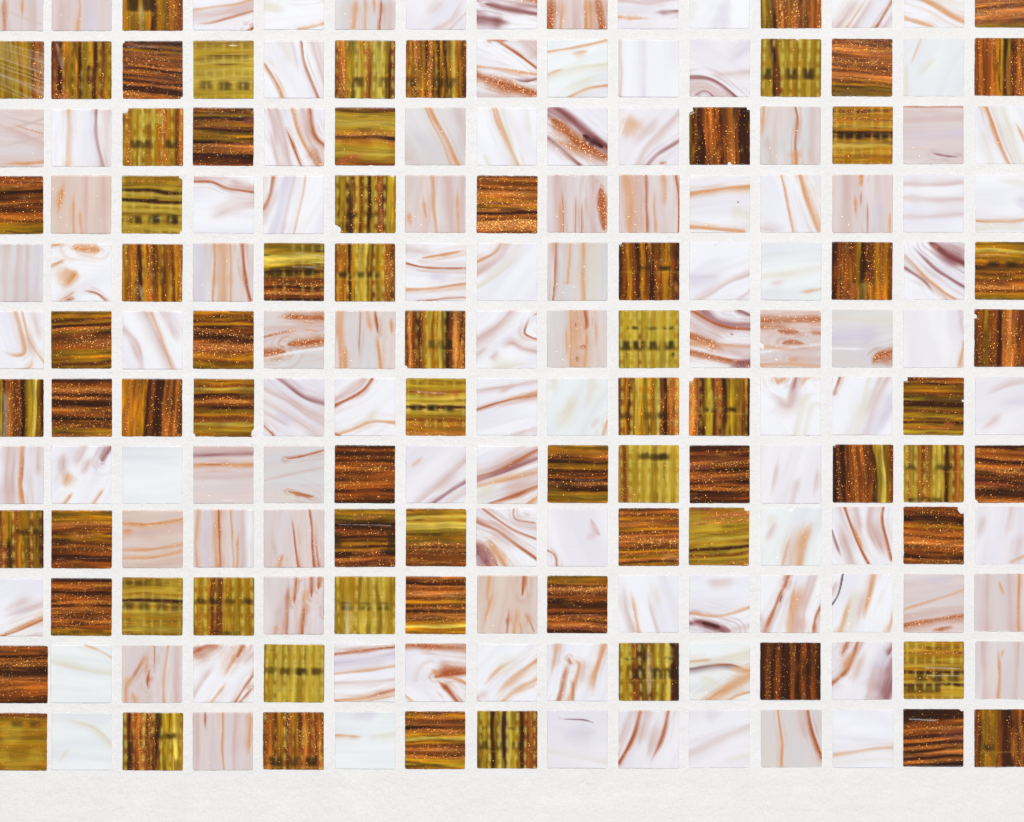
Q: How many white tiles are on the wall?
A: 108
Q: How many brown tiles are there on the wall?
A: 72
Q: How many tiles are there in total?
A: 180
